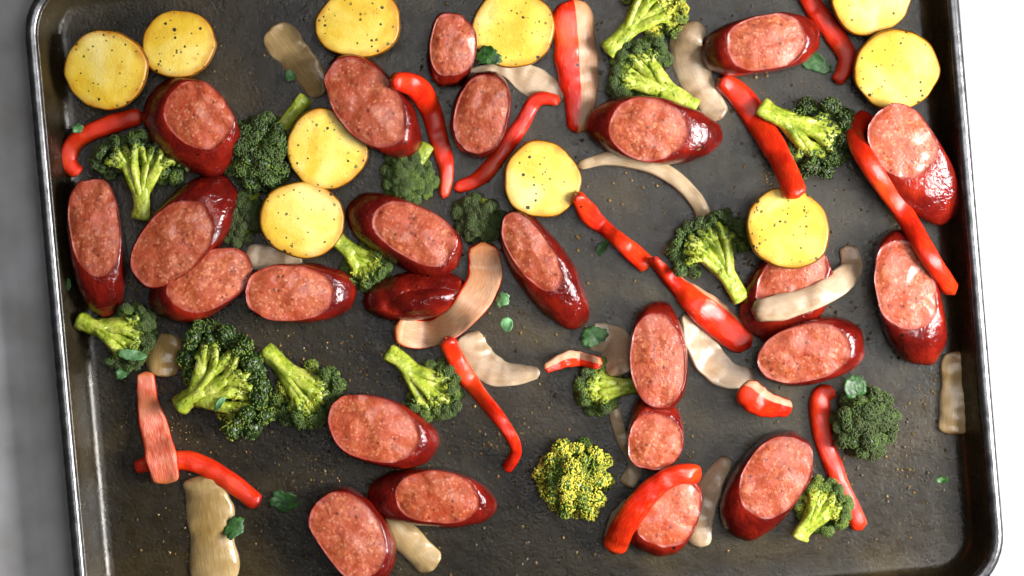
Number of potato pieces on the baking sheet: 10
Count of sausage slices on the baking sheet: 24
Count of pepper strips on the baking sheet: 17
